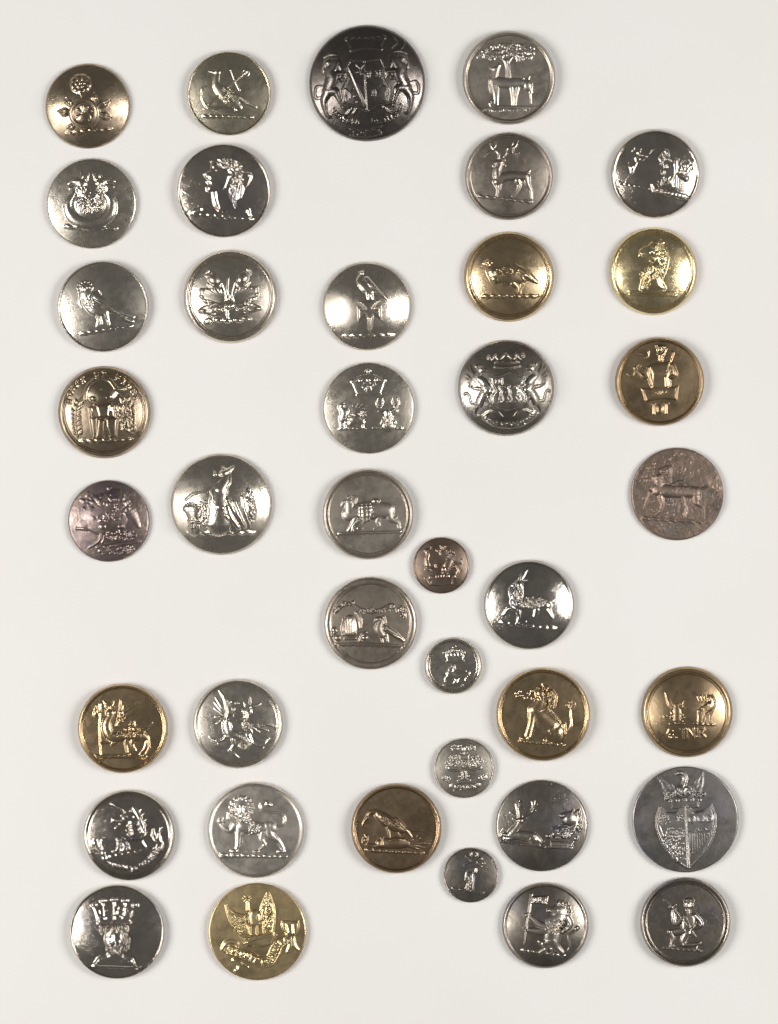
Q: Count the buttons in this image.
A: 40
